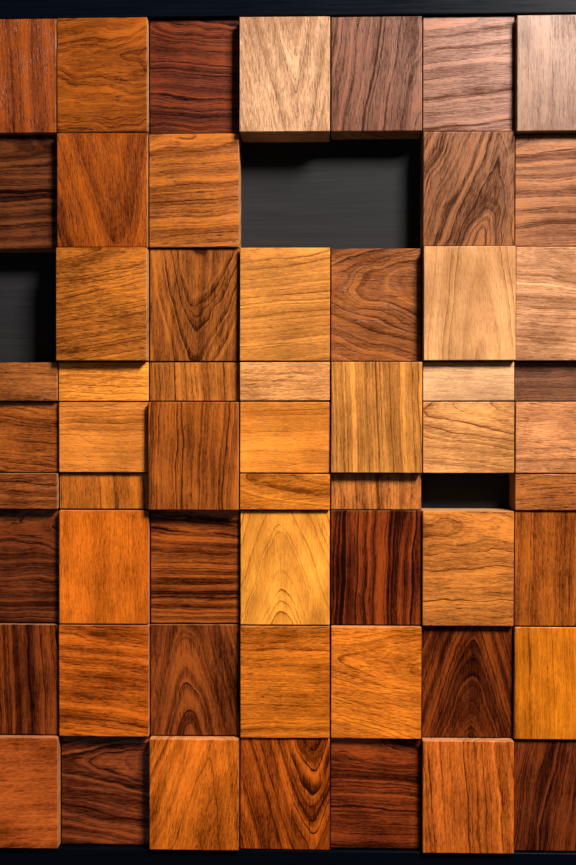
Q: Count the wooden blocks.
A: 57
